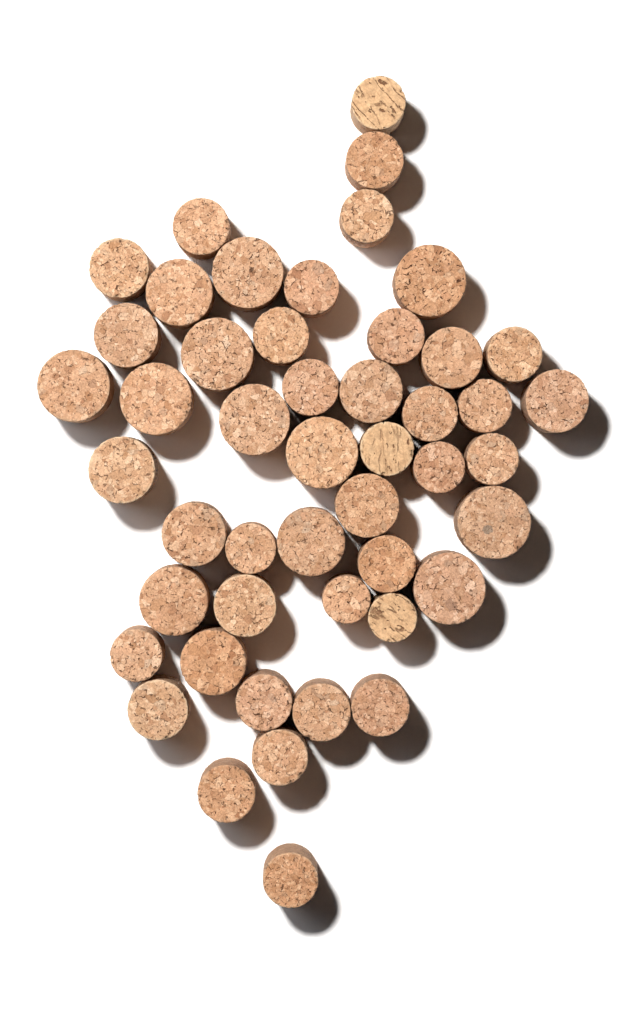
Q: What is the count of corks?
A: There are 48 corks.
